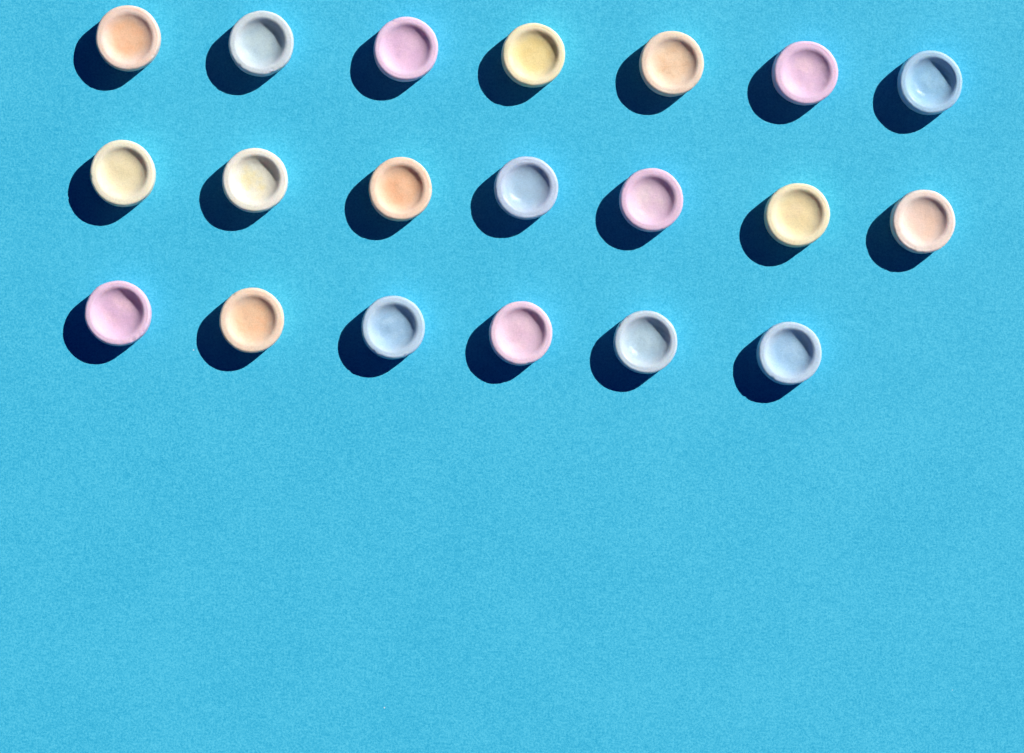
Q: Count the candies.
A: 20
